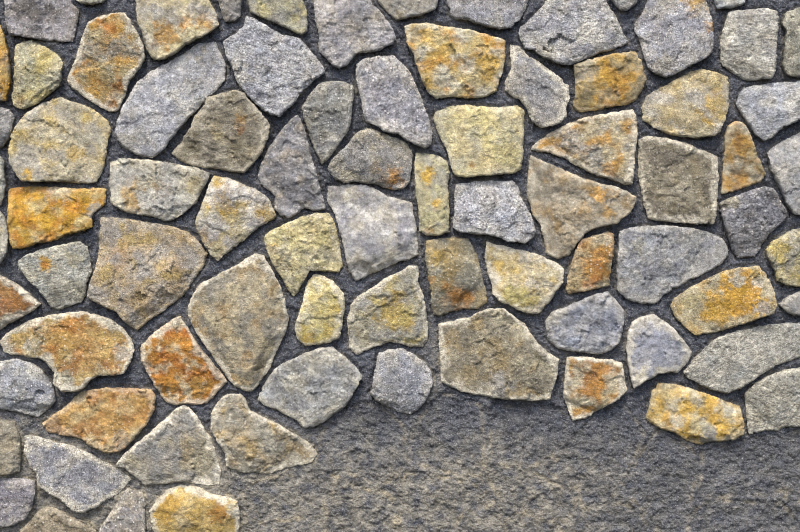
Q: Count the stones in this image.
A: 81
